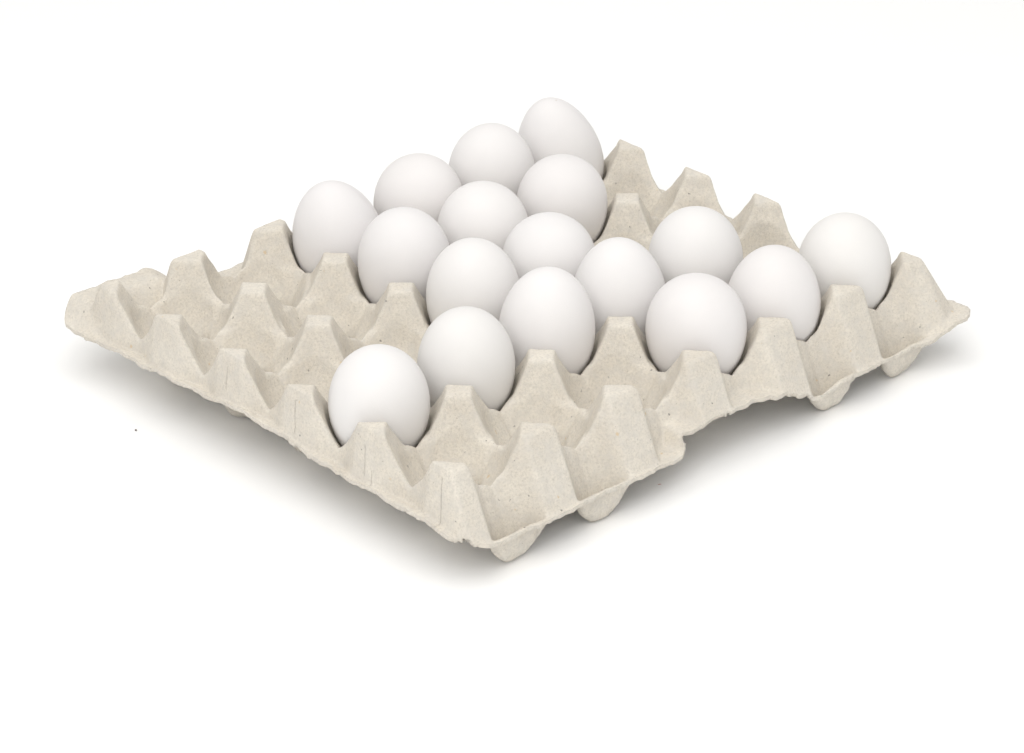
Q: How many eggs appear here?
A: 17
